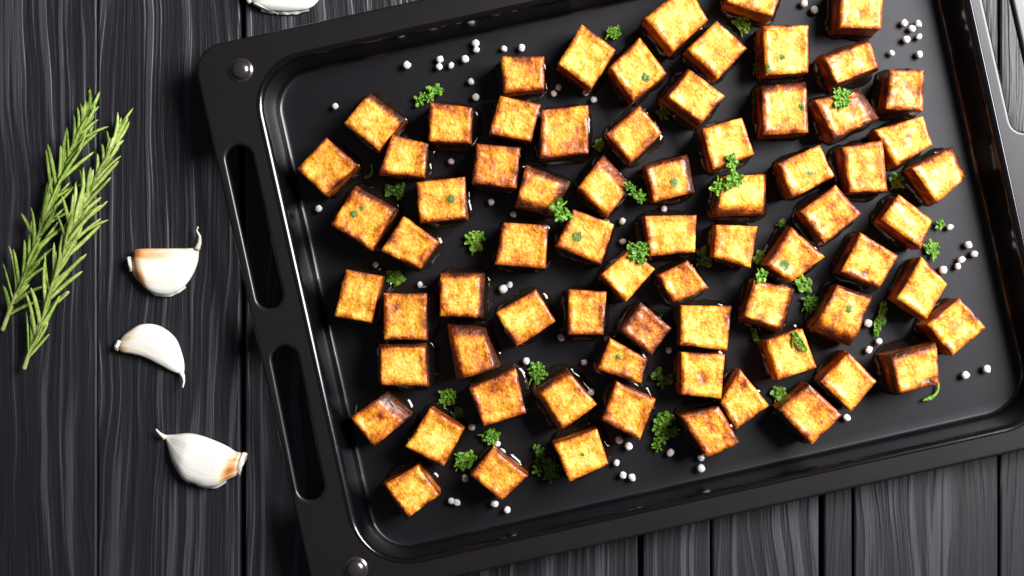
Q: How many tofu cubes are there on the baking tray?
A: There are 72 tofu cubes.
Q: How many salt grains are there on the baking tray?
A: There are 68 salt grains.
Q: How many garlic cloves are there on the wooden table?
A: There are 4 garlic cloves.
